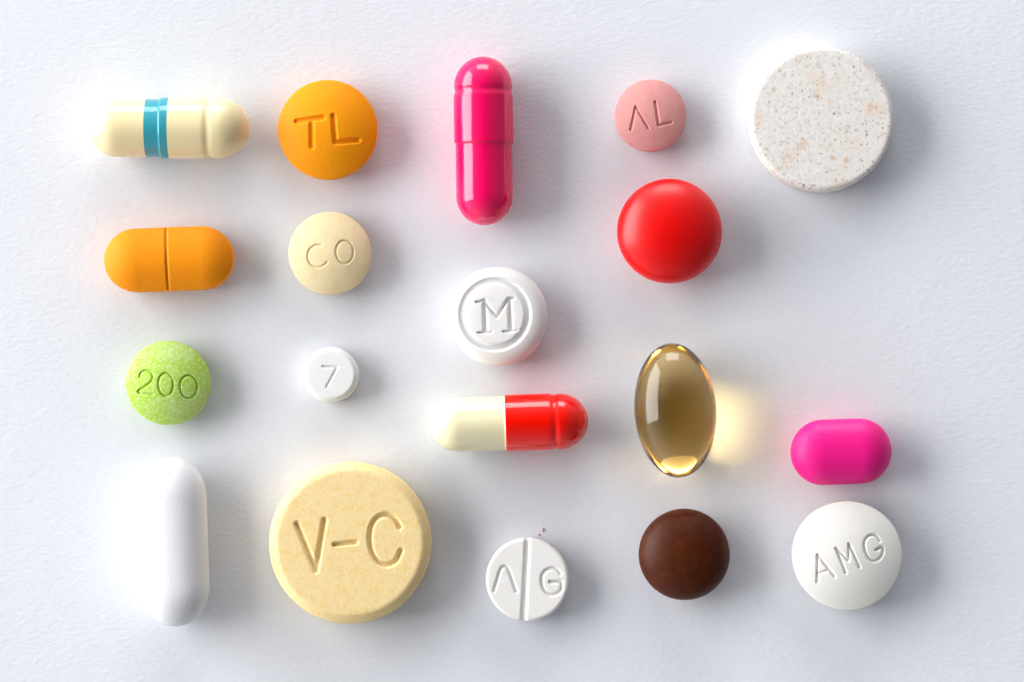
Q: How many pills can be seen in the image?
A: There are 19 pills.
